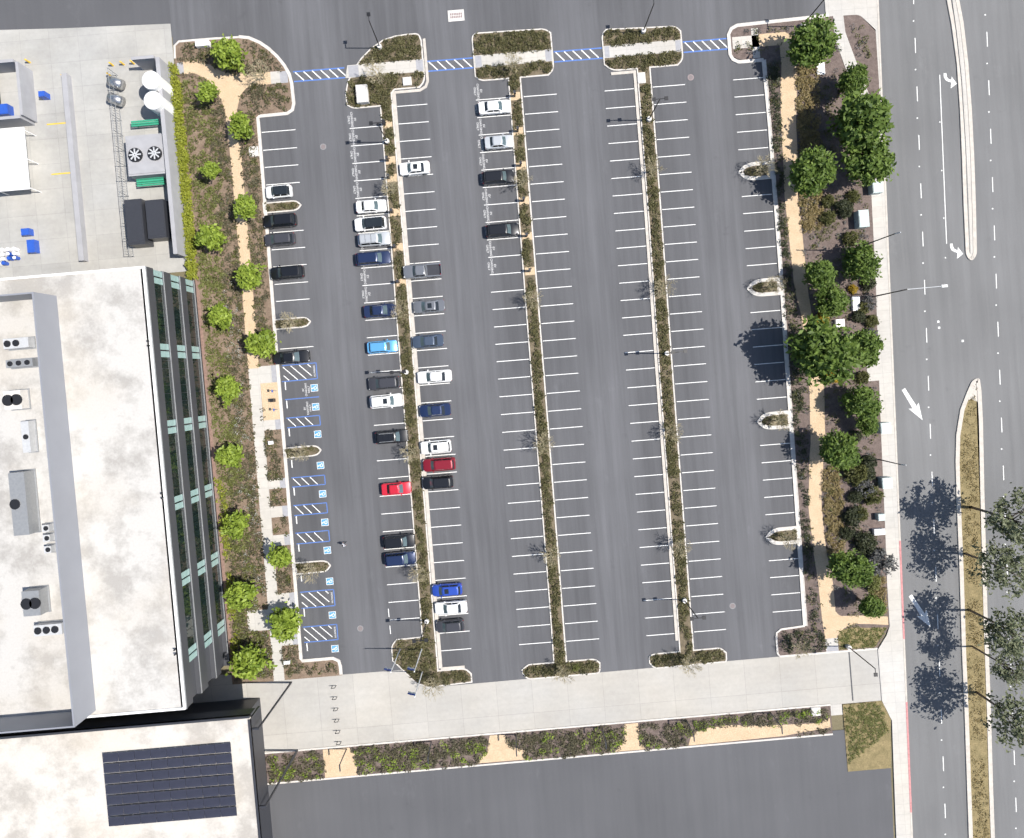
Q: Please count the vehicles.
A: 33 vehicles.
